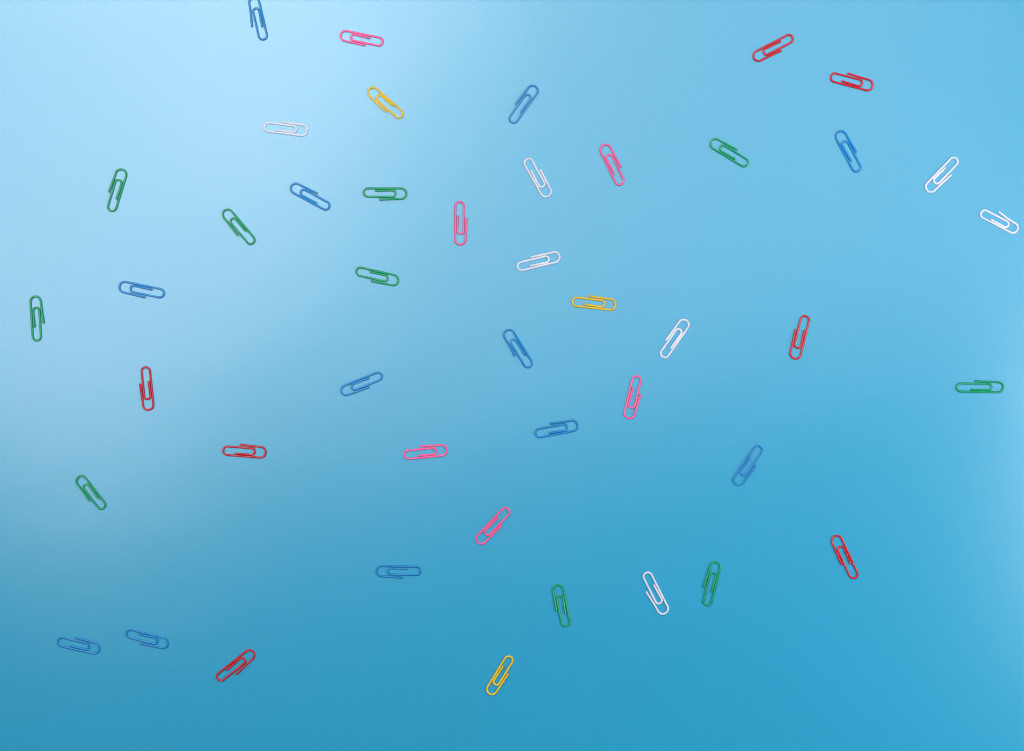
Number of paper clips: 45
